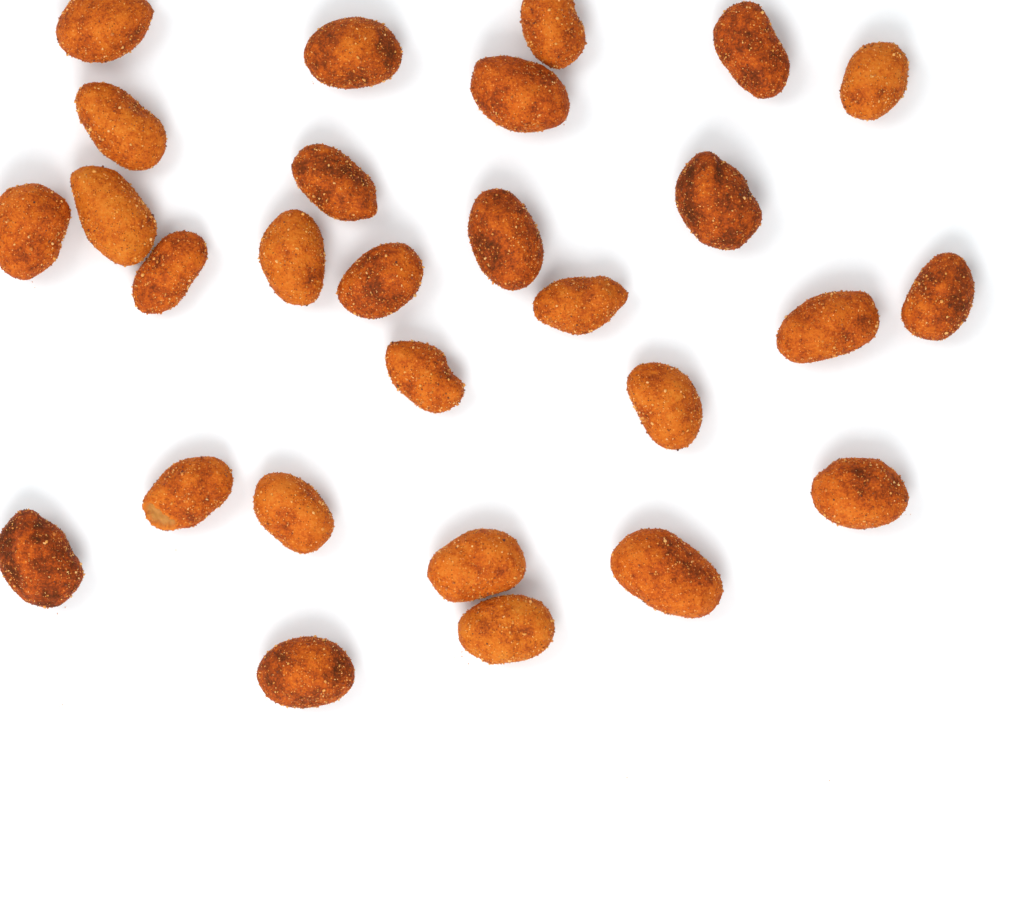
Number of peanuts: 28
